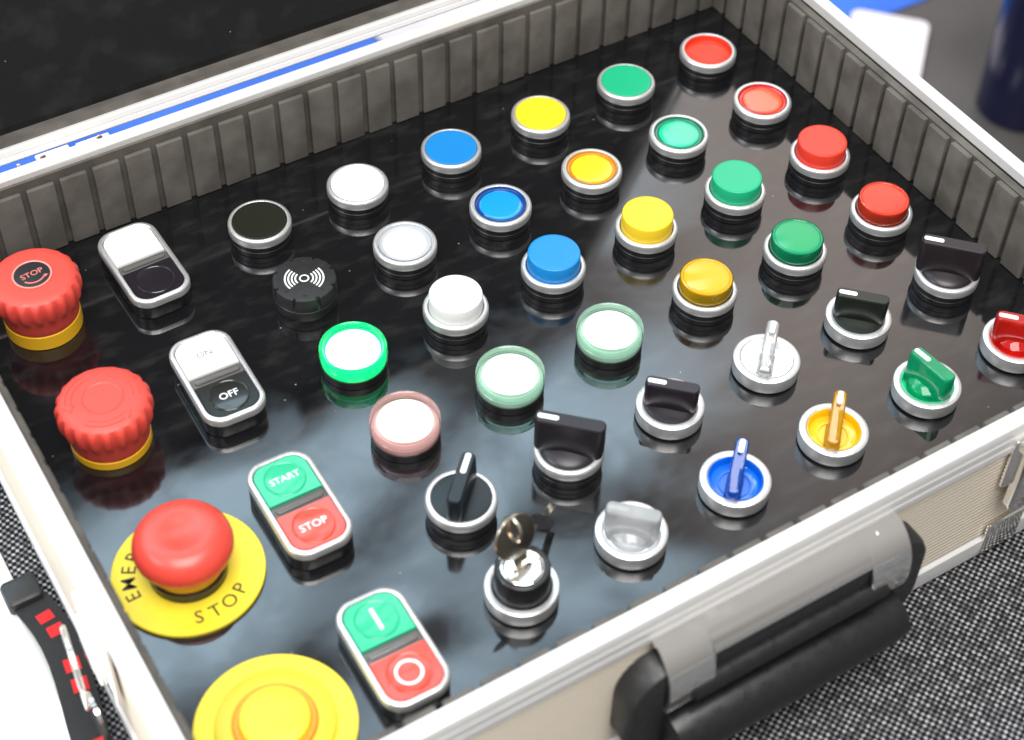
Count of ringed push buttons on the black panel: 19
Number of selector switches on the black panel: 11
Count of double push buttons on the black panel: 4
